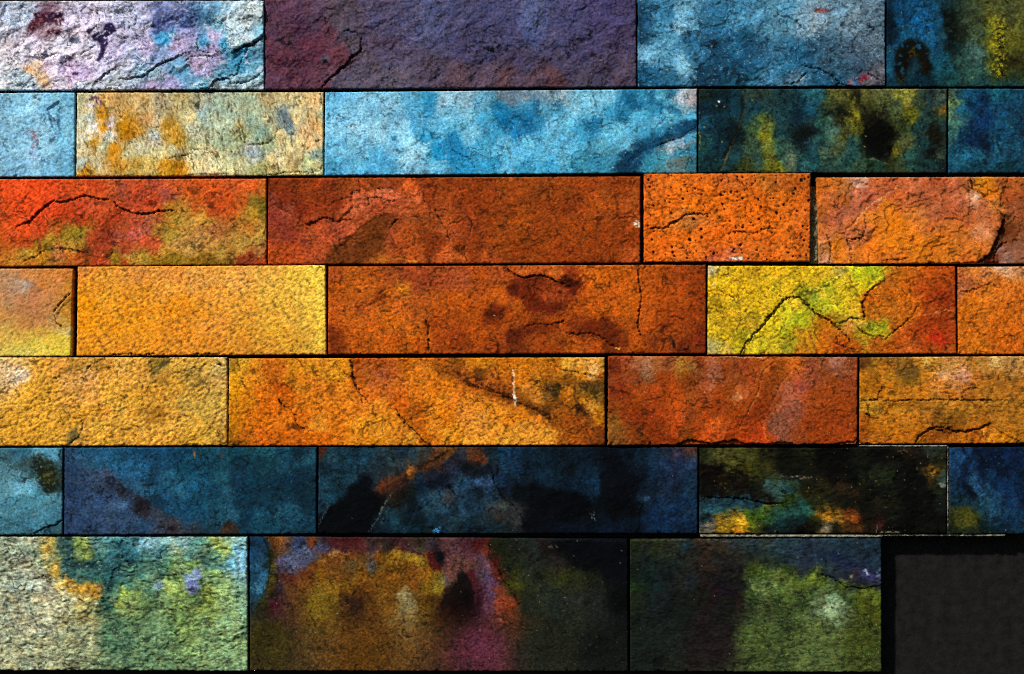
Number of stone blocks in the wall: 30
